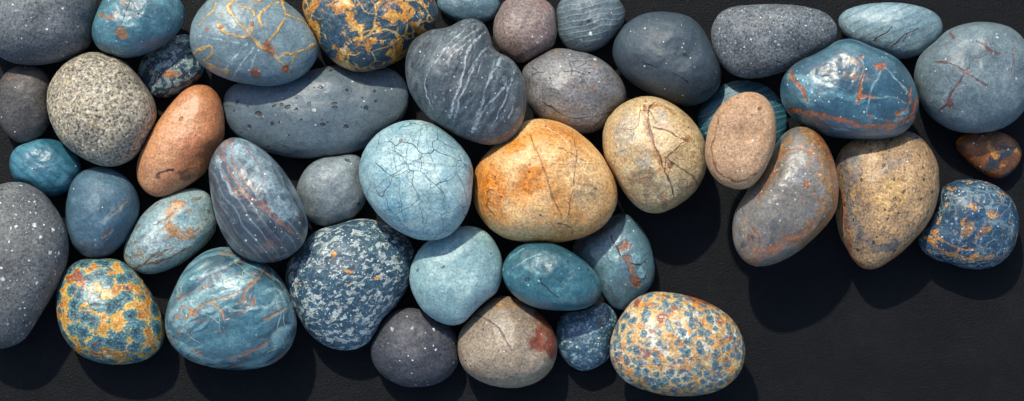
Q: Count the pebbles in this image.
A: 44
